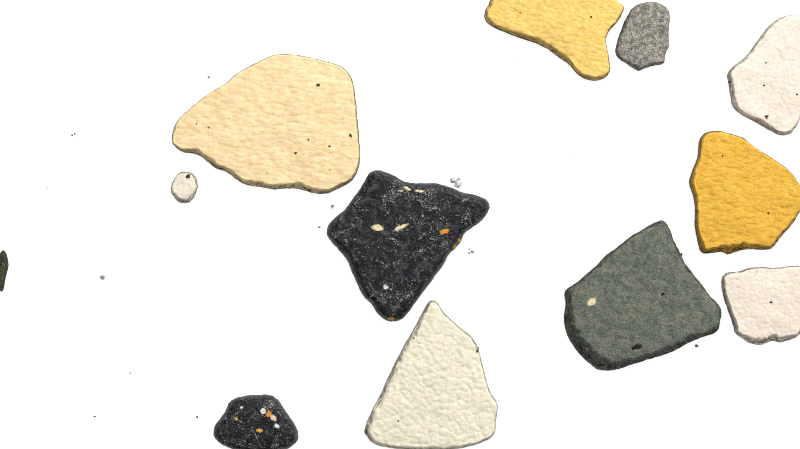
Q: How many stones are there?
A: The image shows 12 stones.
